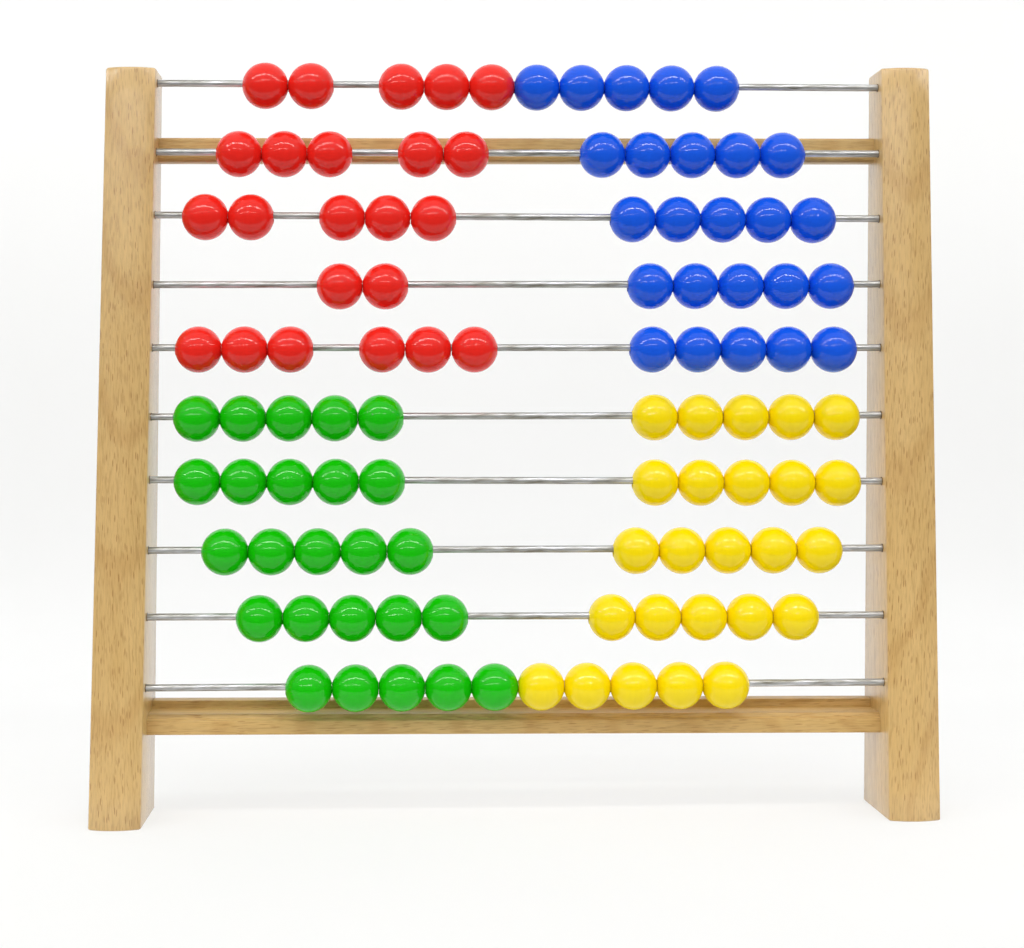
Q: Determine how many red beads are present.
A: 23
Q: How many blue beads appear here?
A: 25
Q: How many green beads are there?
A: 25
